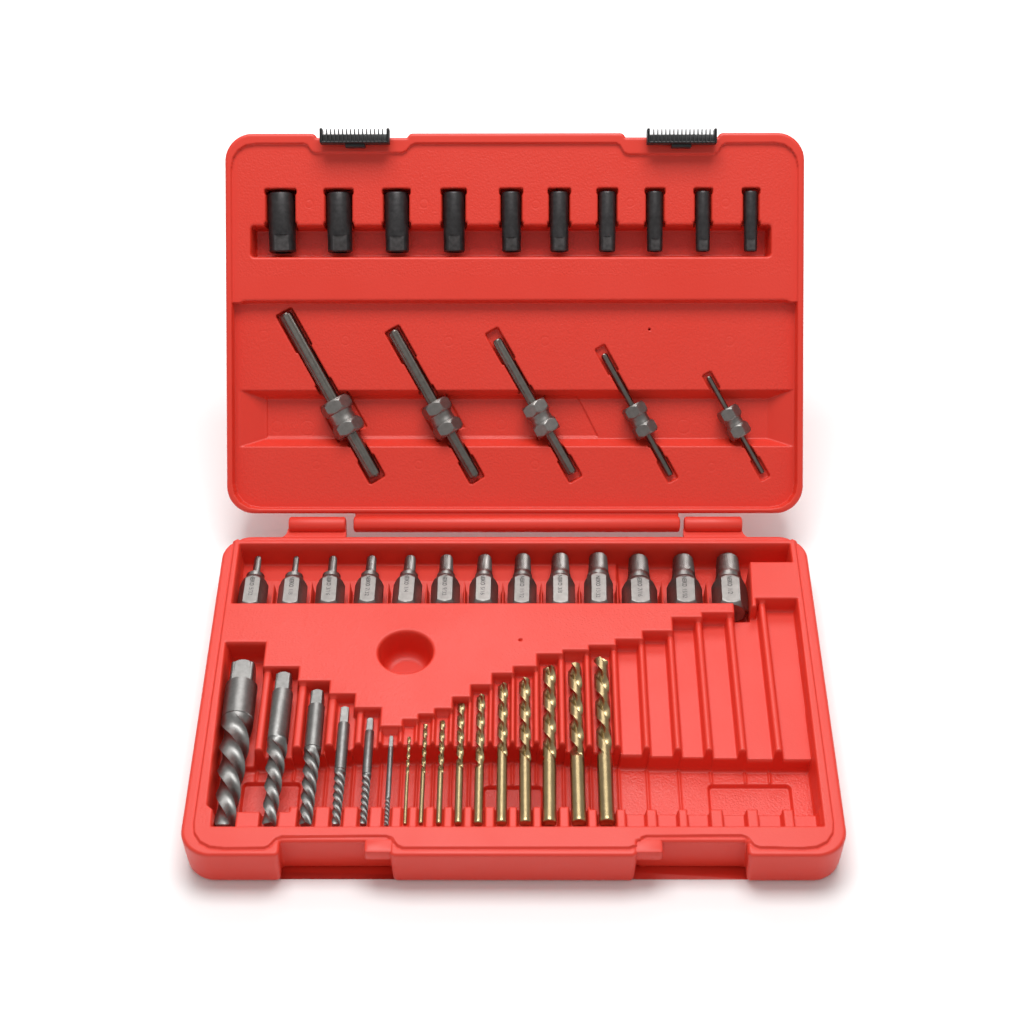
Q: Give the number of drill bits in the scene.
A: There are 10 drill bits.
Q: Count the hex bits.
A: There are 13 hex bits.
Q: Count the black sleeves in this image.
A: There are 10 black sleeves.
